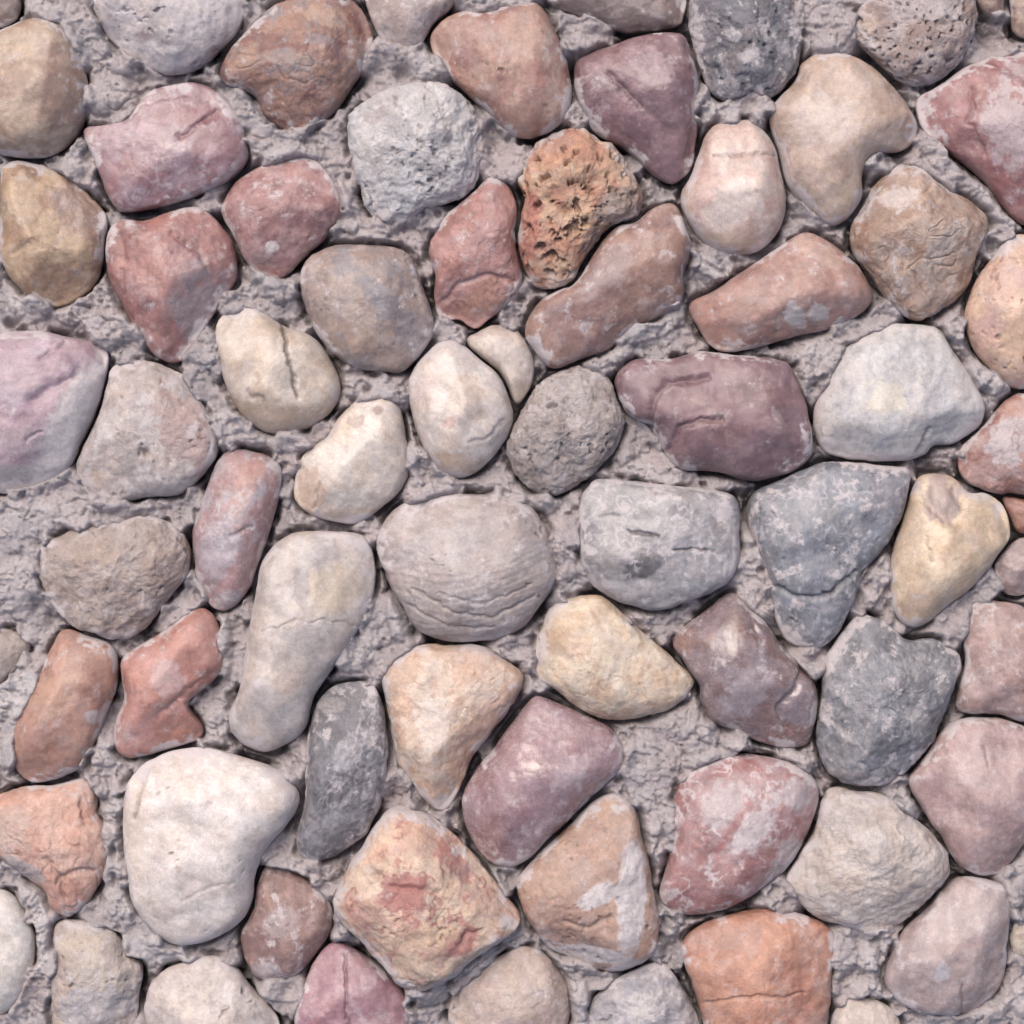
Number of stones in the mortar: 74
